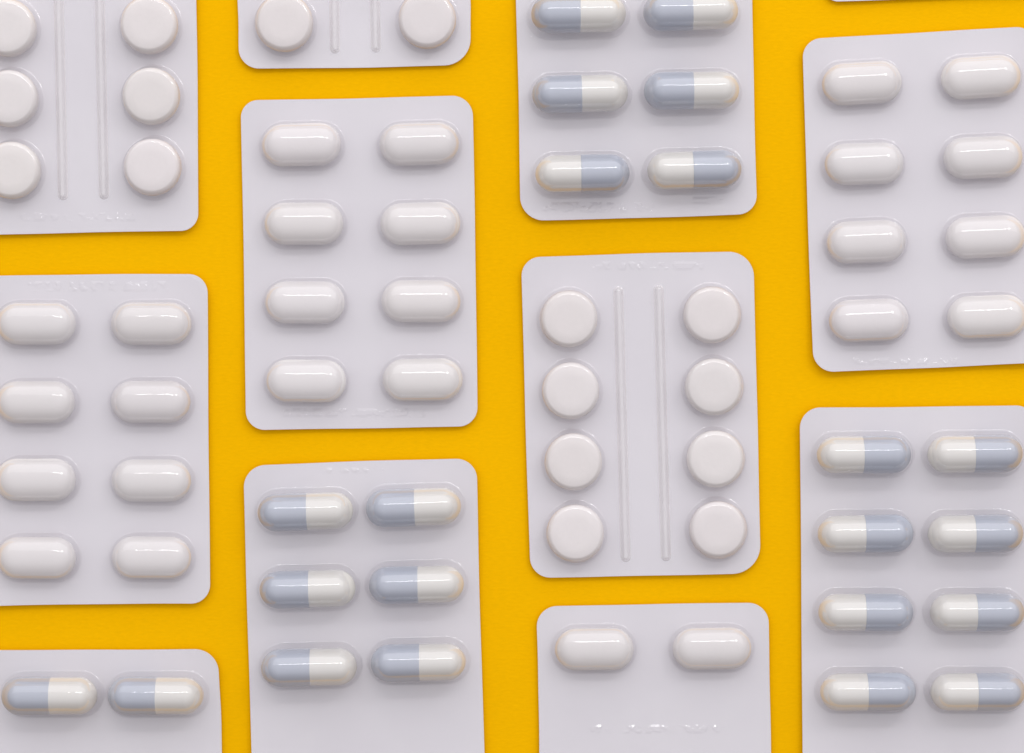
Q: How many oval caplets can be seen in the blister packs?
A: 26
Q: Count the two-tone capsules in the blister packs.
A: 22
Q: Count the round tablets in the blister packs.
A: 16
